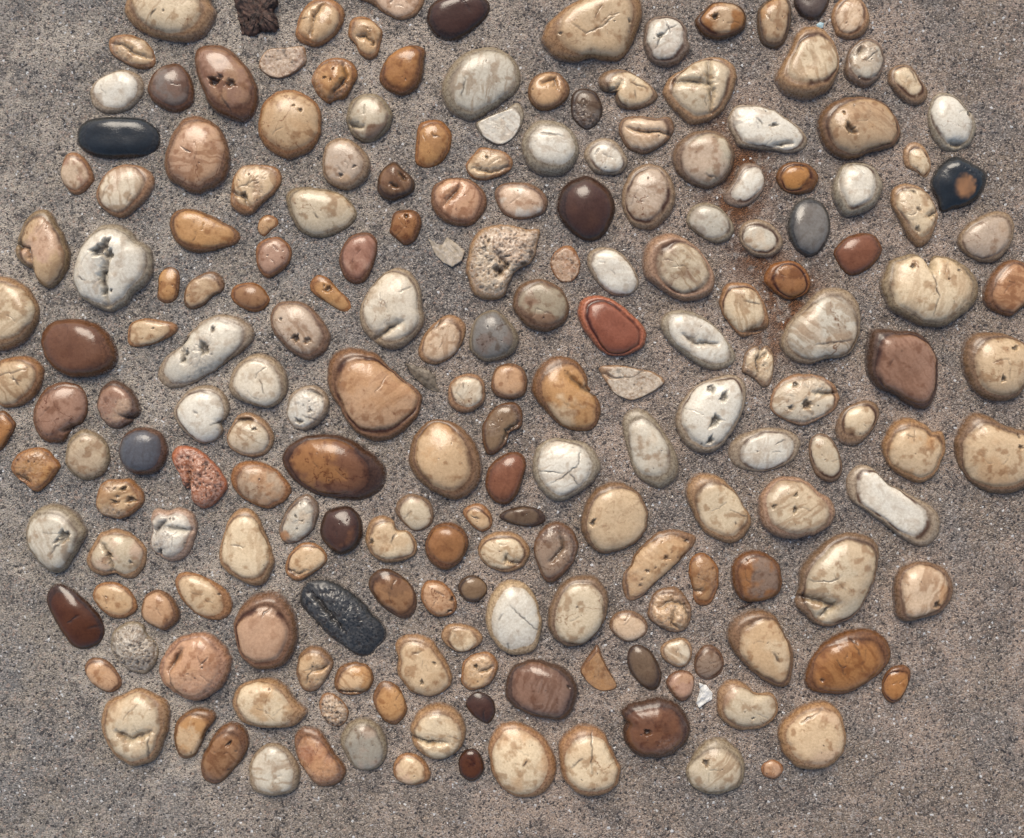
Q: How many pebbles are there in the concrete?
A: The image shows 200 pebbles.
